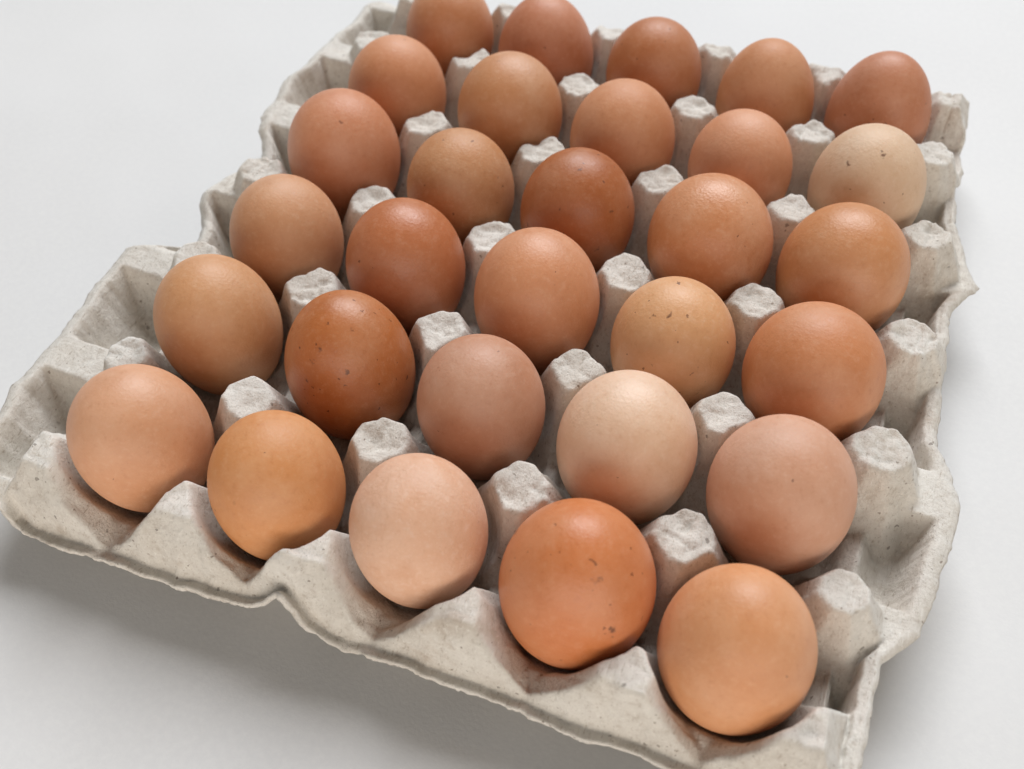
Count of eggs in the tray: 30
